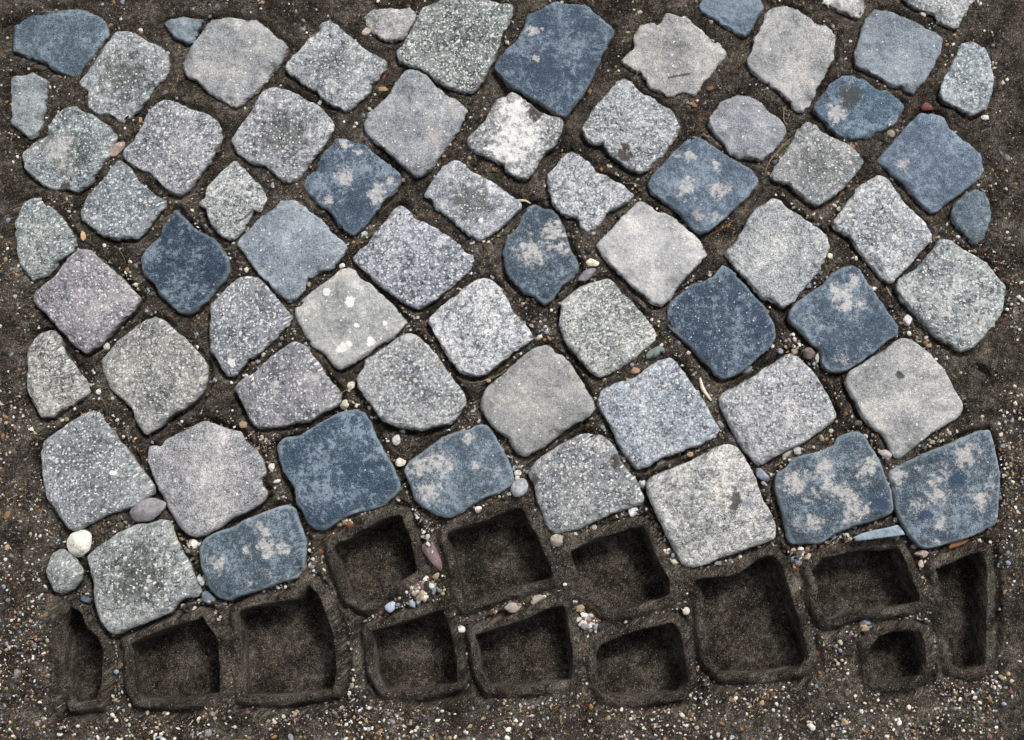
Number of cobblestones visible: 68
